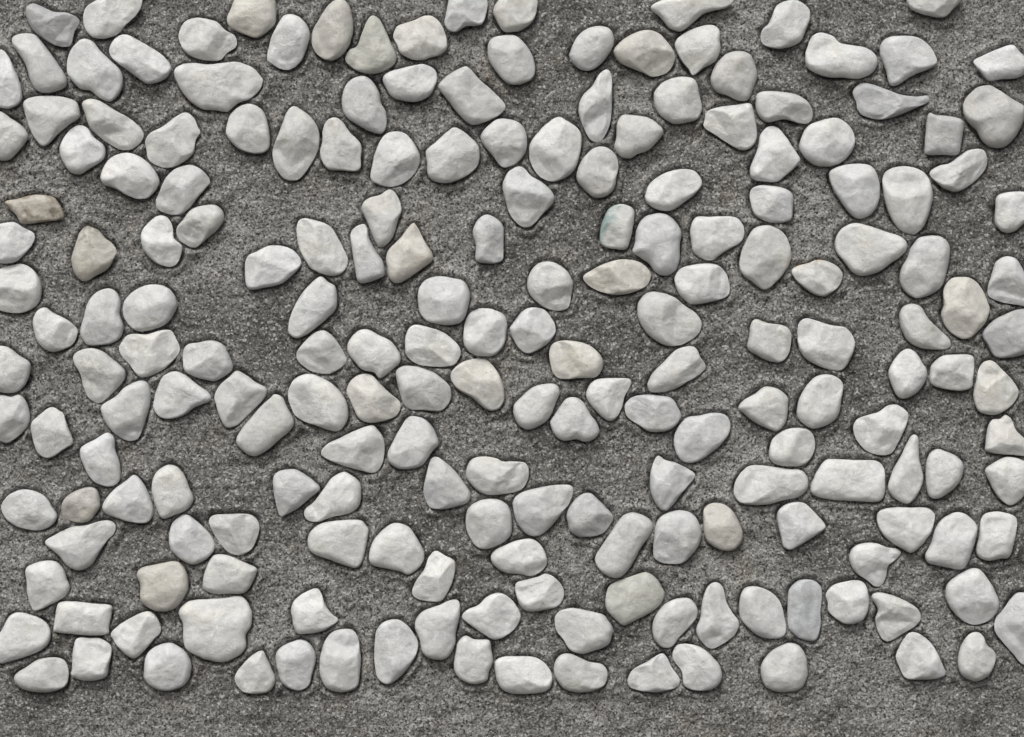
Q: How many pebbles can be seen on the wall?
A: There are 200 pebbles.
